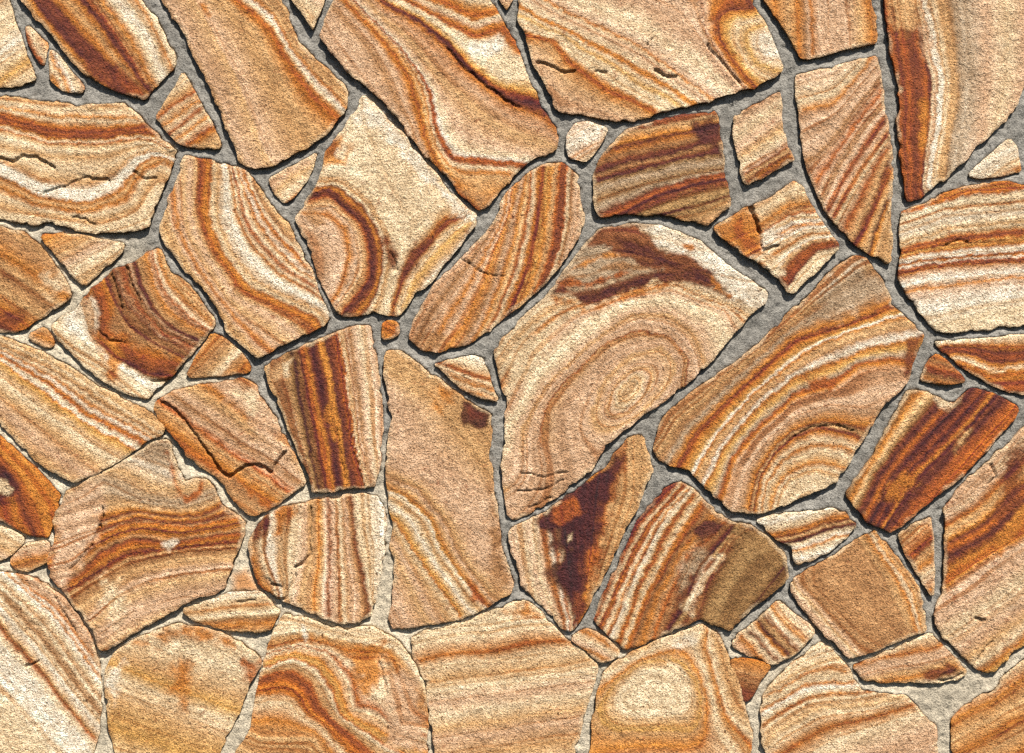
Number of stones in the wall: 63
